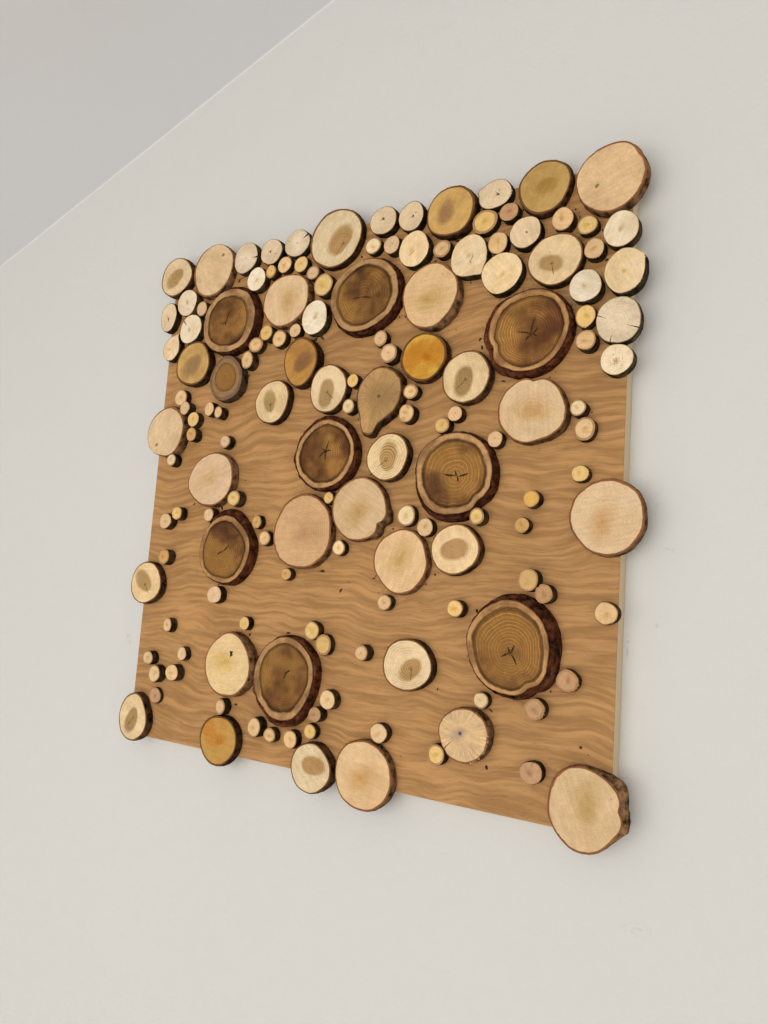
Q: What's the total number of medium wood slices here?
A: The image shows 23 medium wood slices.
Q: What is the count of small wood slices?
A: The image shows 84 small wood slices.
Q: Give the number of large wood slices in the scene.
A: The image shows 43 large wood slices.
